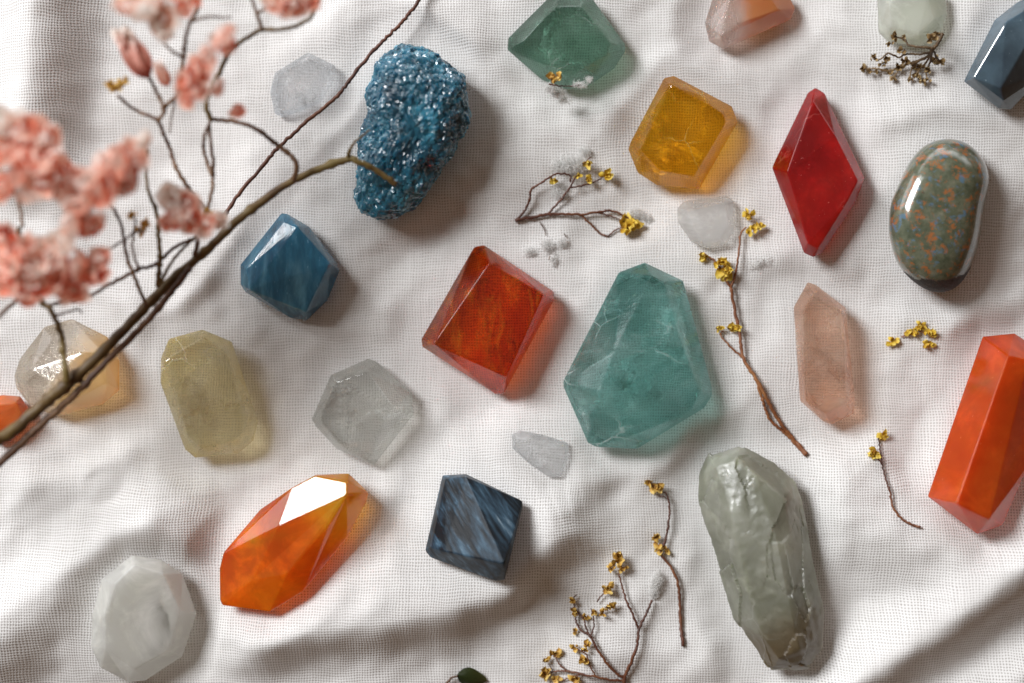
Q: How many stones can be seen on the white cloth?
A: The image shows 24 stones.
